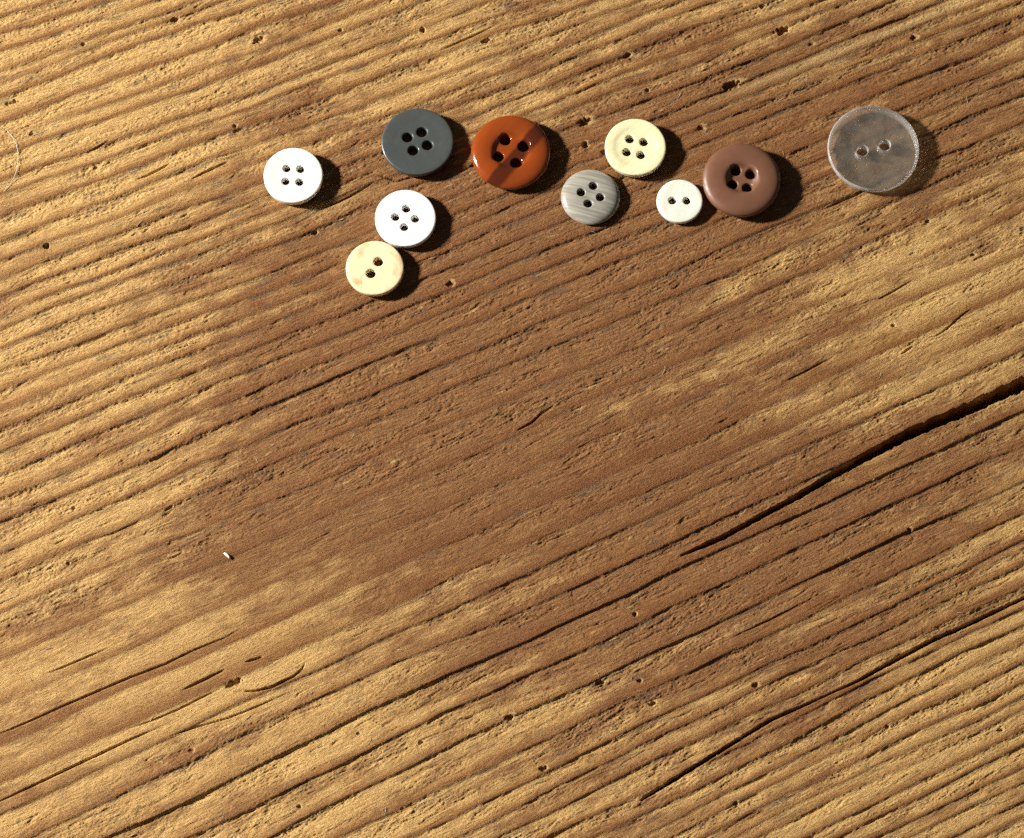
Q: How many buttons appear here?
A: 10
